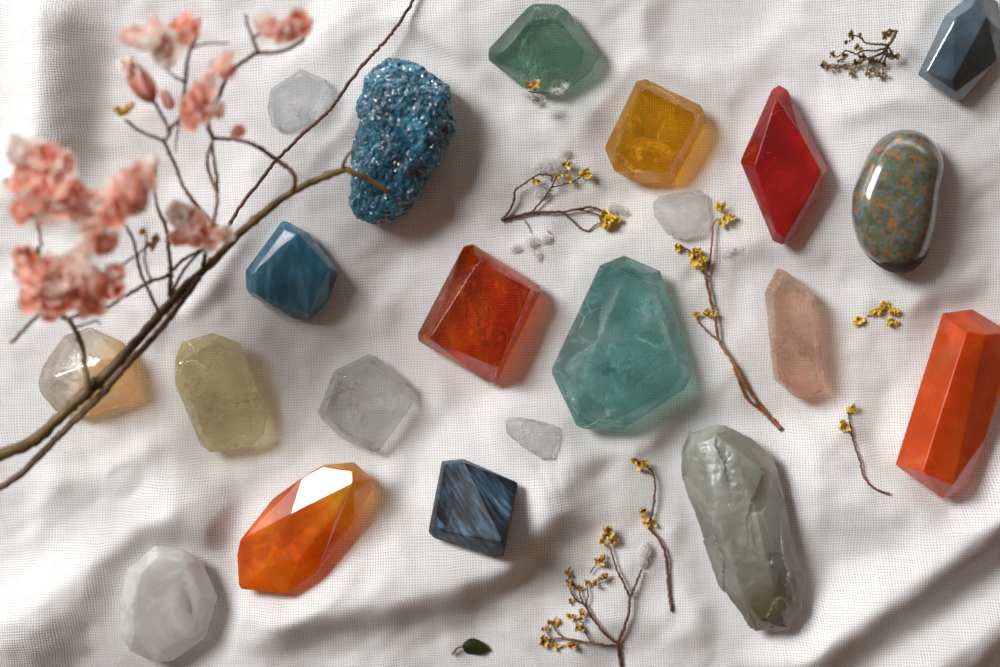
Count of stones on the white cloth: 21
